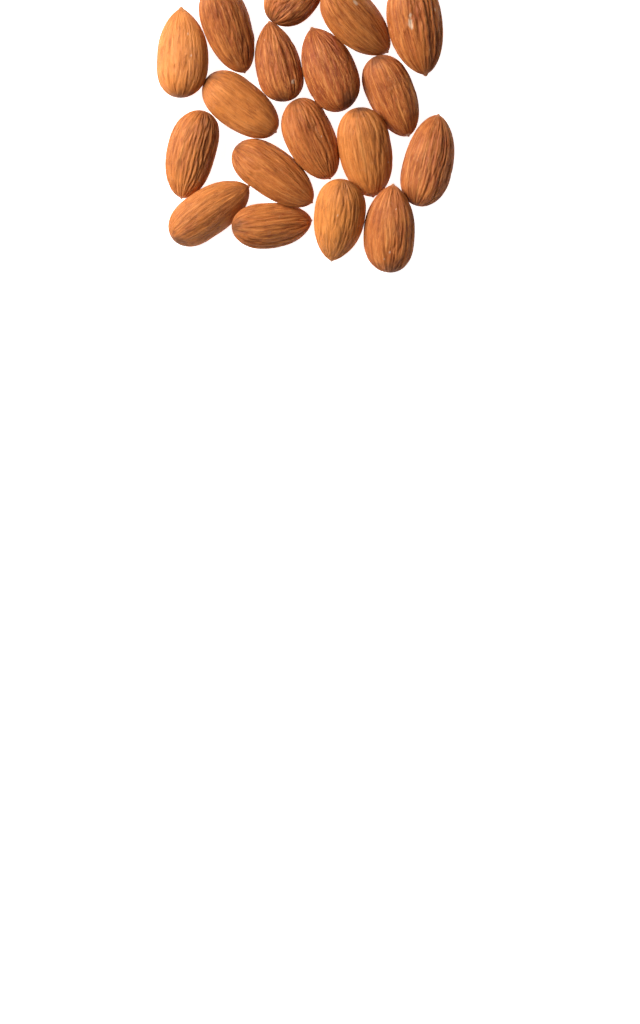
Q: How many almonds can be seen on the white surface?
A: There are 18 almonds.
